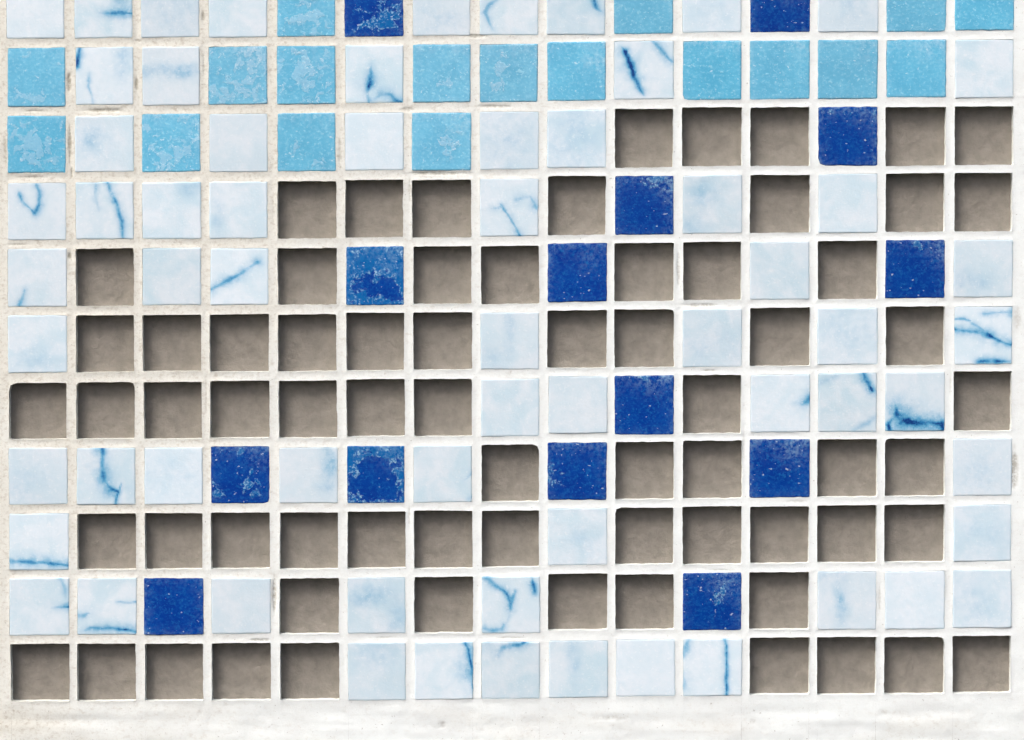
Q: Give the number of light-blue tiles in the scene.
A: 18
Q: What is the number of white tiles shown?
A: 64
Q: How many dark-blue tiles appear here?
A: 14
